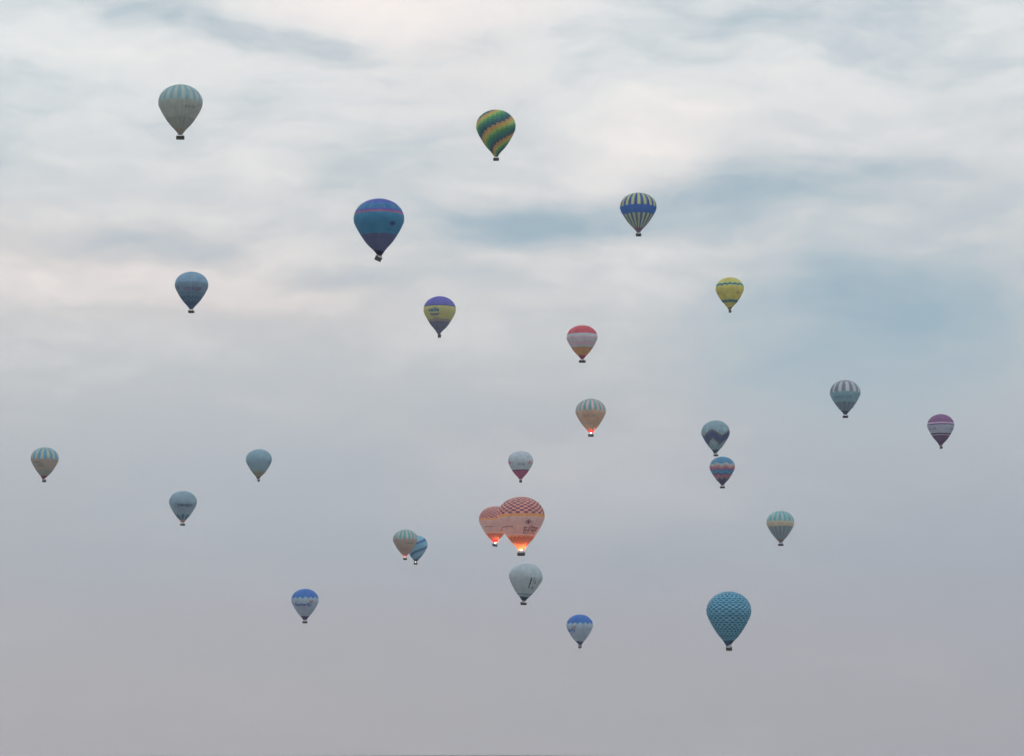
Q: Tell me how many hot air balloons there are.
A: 26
